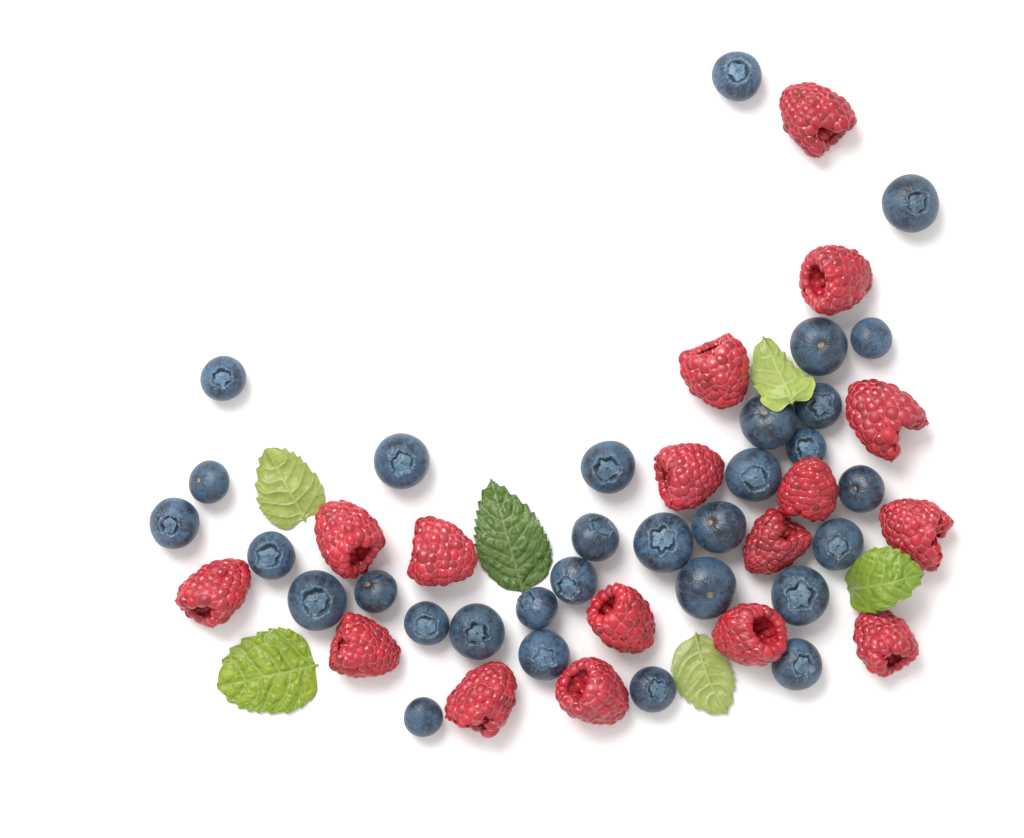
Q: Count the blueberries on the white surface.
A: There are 31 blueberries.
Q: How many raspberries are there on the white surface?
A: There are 17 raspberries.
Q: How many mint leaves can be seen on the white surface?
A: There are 6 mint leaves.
